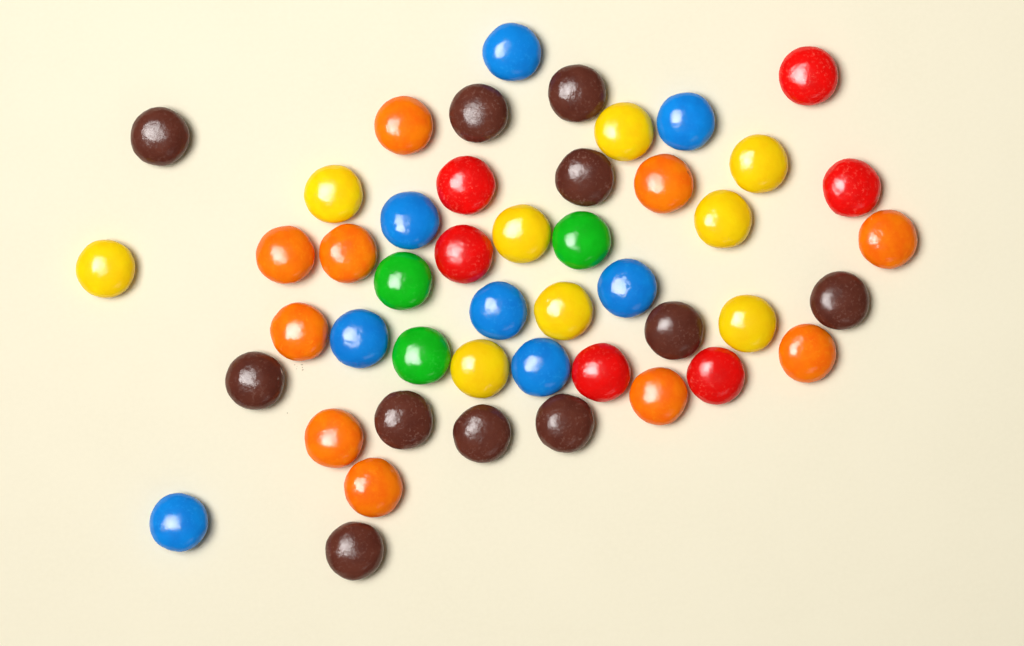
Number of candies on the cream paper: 47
